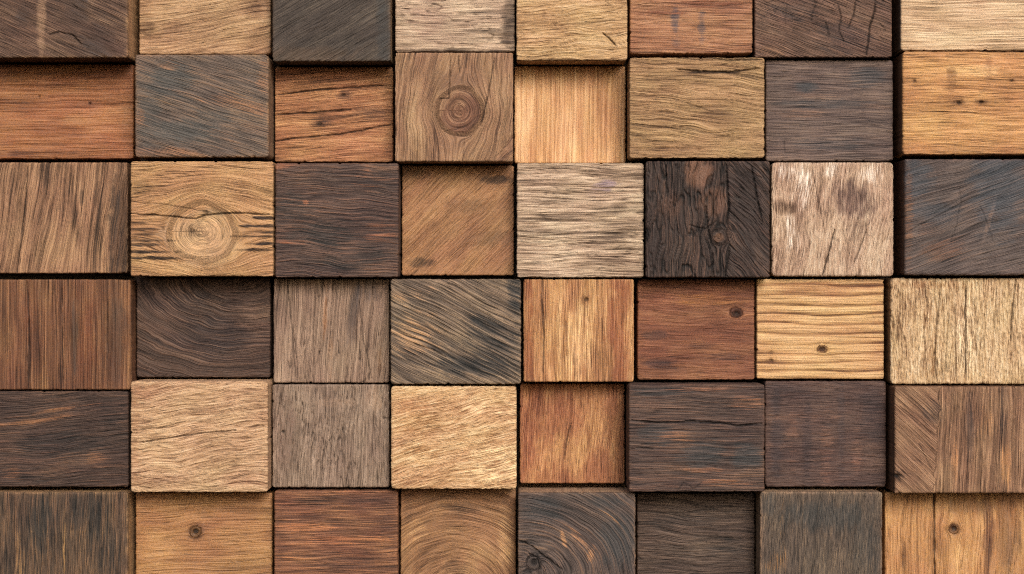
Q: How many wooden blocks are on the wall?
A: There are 48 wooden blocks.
